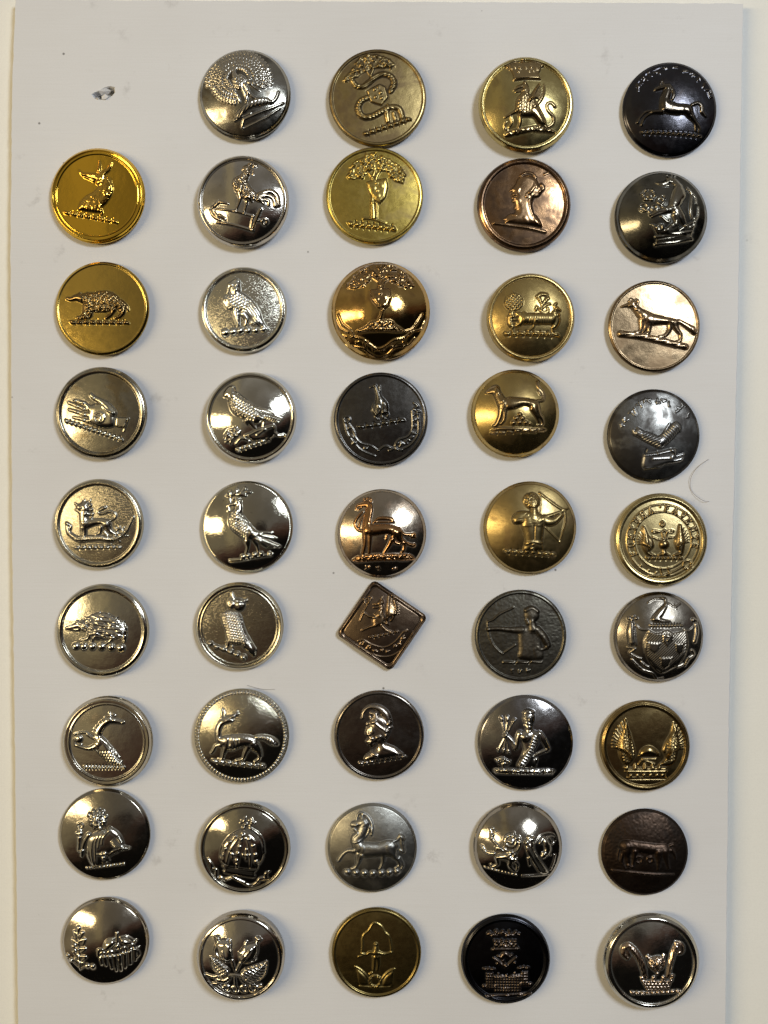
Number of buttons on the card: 44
